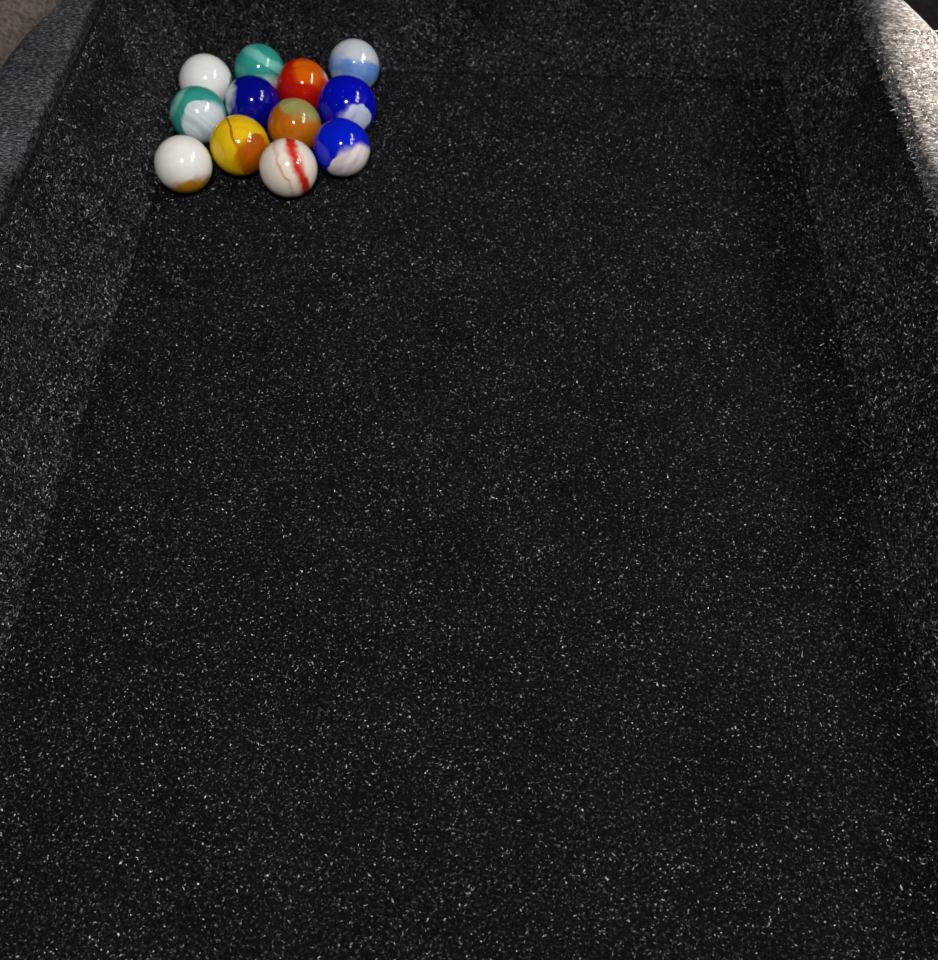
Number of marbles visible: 12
